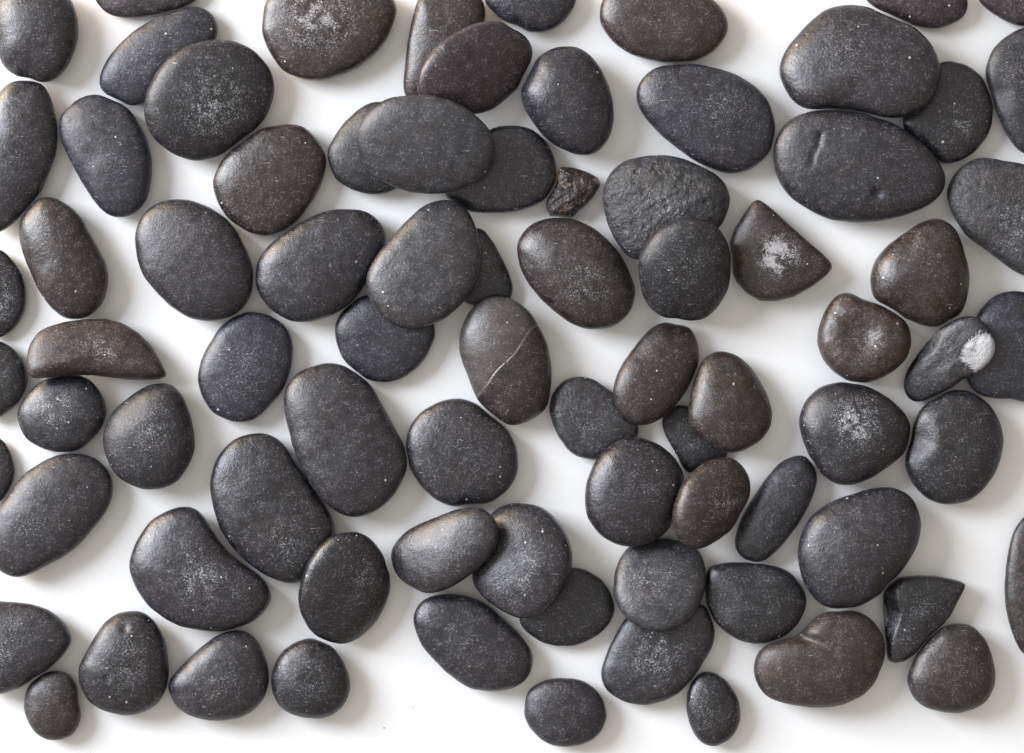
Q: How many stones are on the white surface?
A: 81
